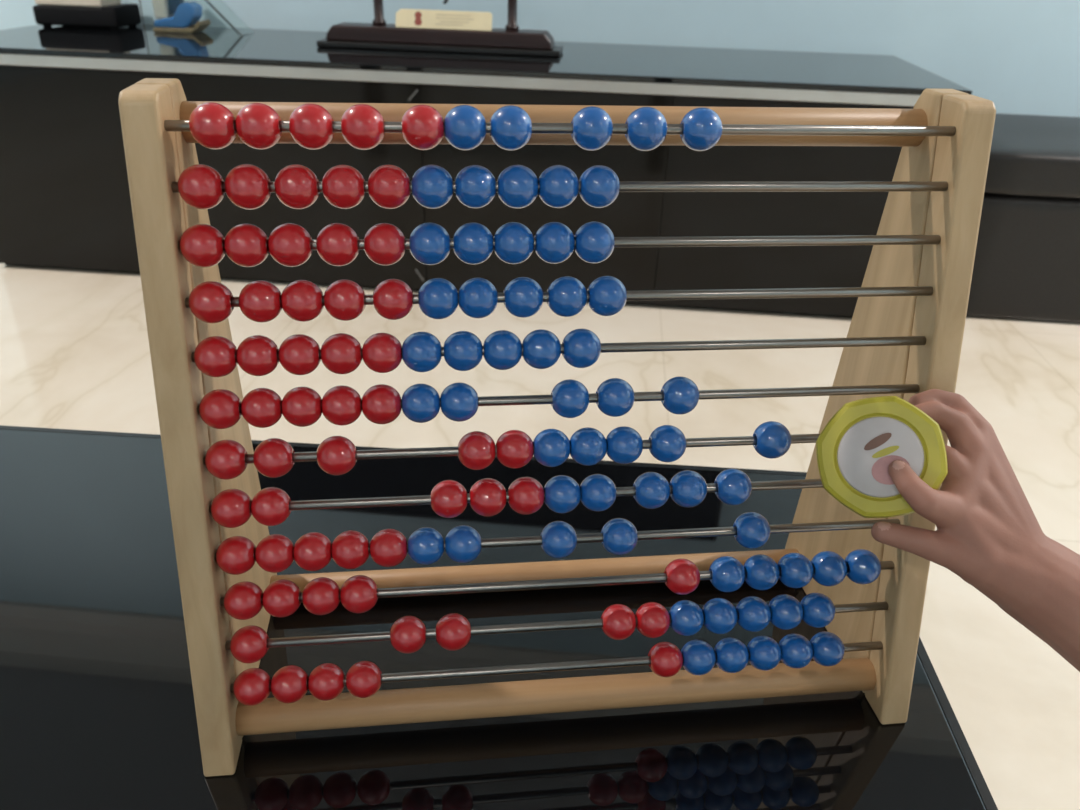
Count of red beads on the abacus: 60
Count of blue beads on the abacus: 60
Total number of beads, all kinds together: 120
